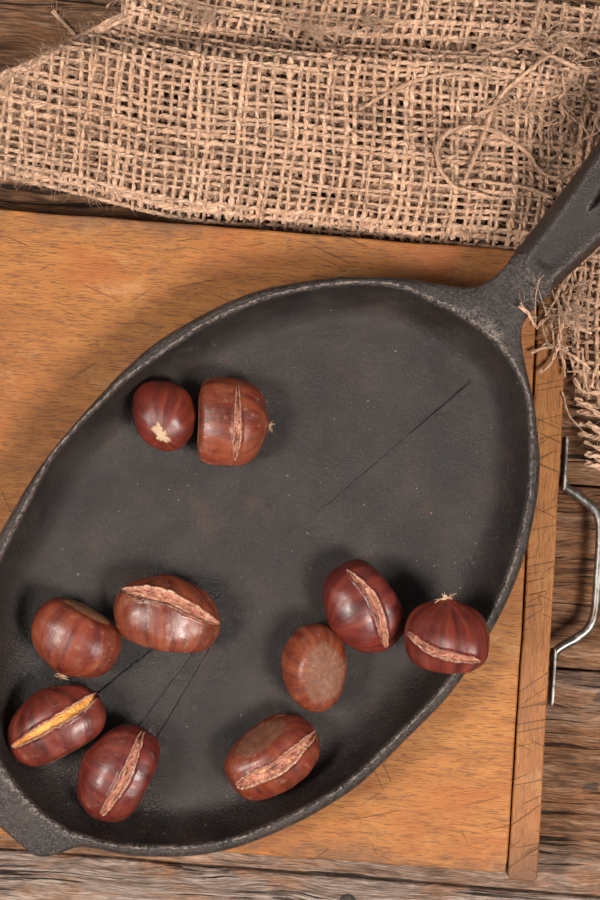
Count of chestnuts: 10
